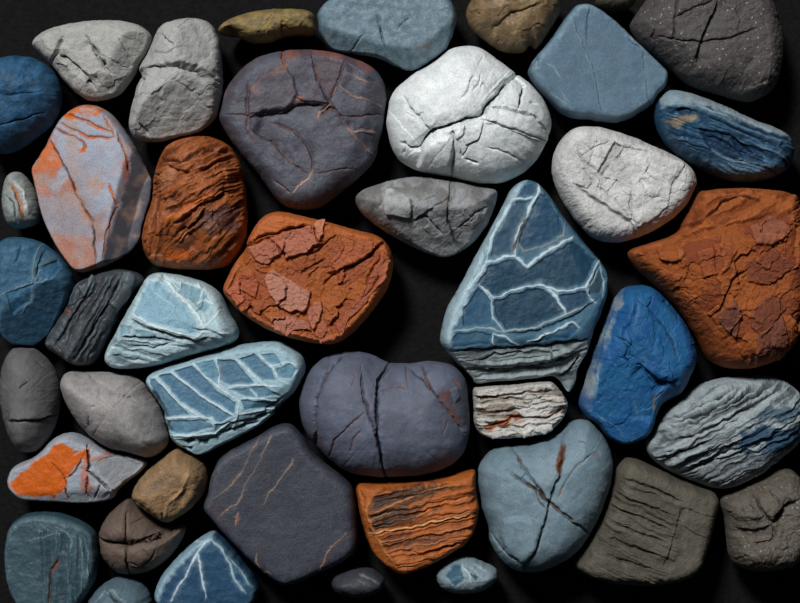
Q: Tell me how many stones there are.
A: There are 43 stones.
